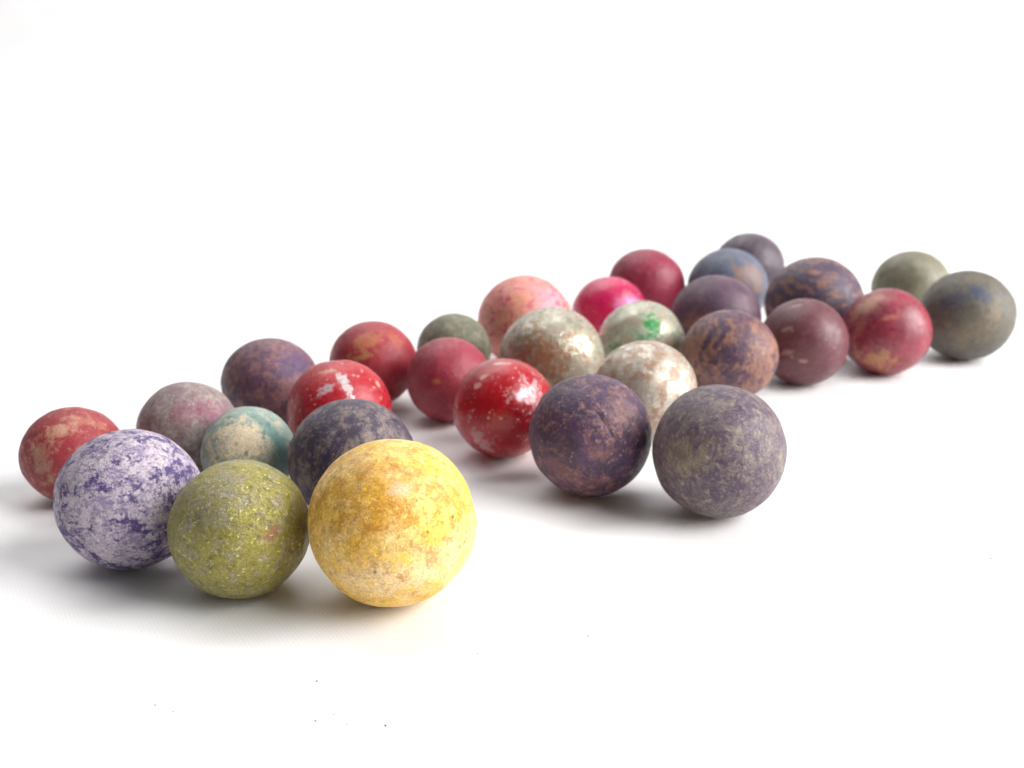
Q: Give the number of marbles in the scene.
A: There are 30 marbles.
